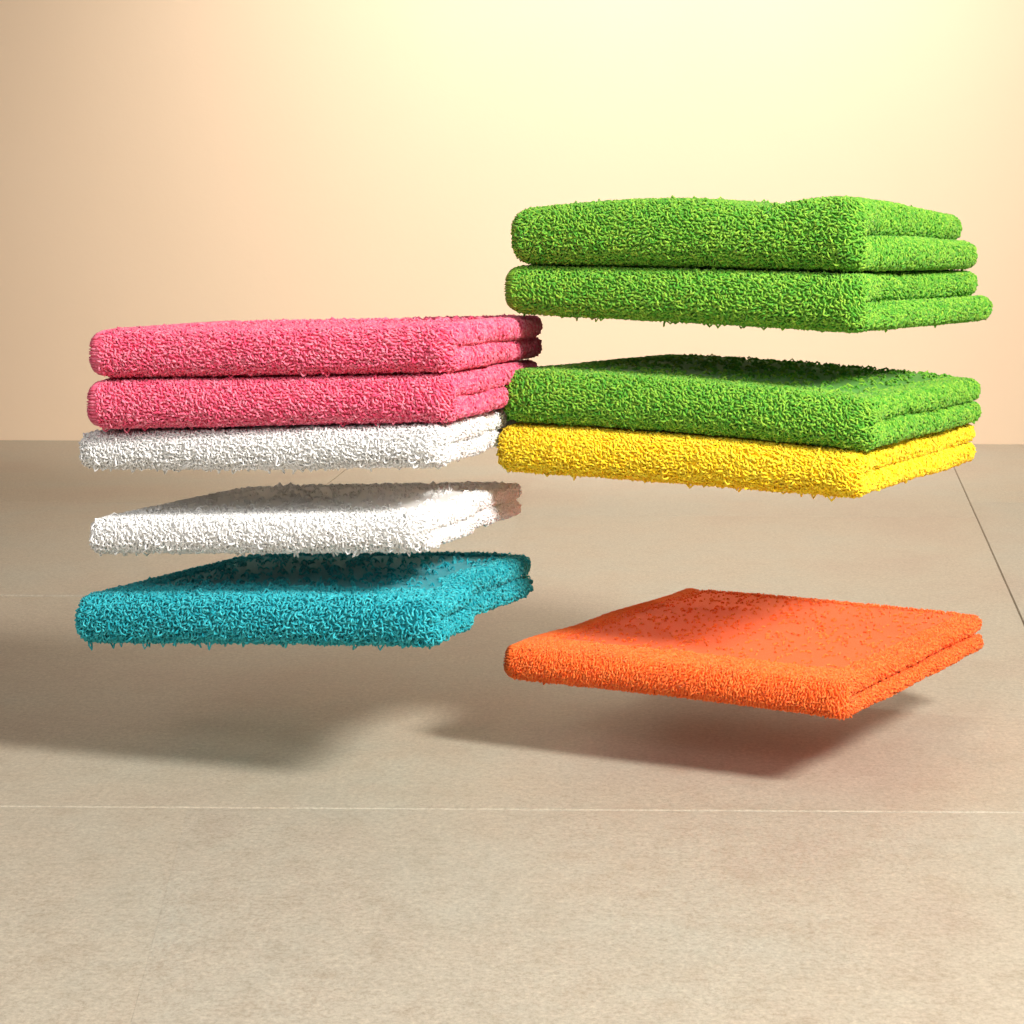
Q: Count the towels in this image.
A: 10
